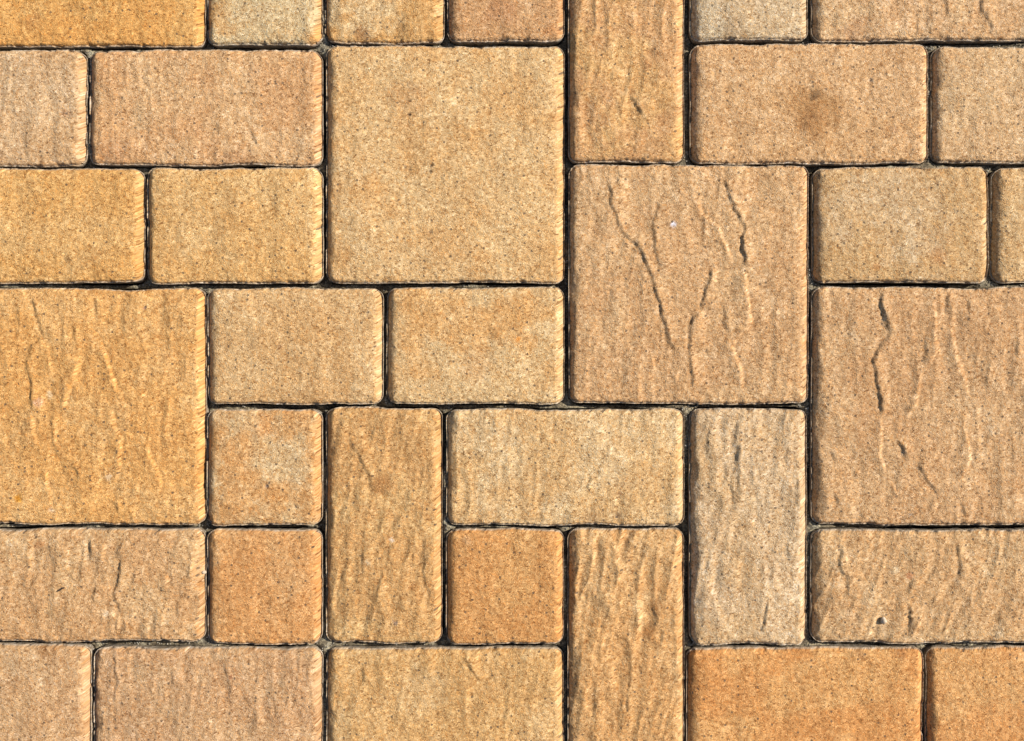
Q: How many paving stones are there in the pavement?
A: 35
